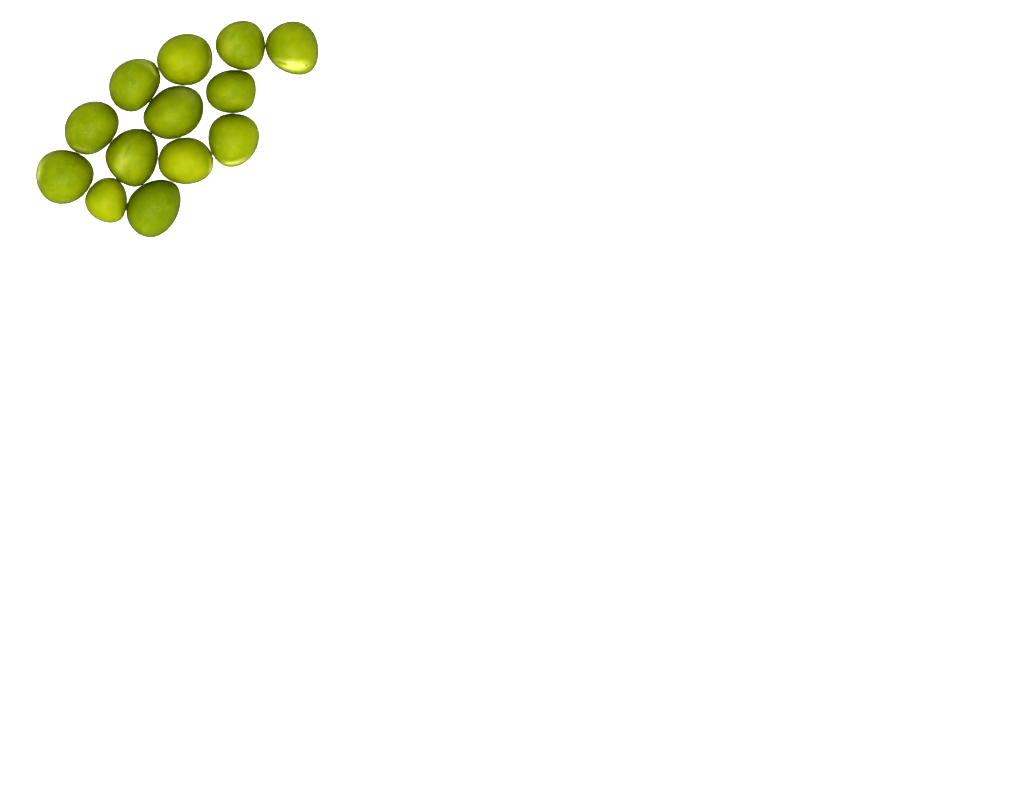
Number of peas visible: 13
